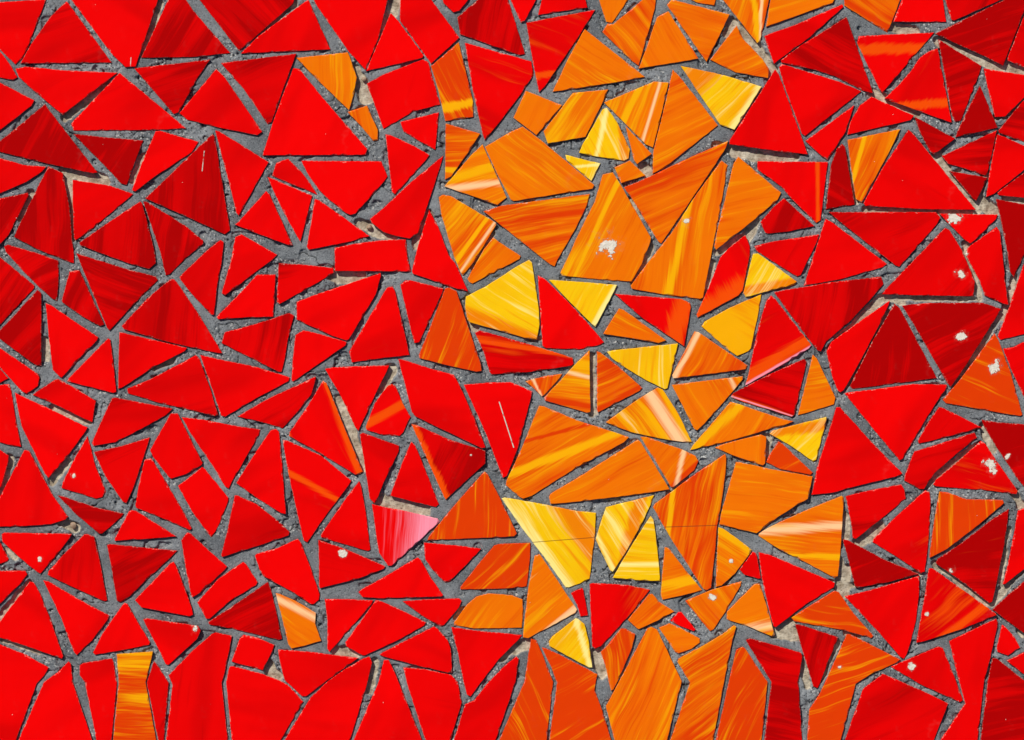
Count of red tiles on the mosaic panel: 200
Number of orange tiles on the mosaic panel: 71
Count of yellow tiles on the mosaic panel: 12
